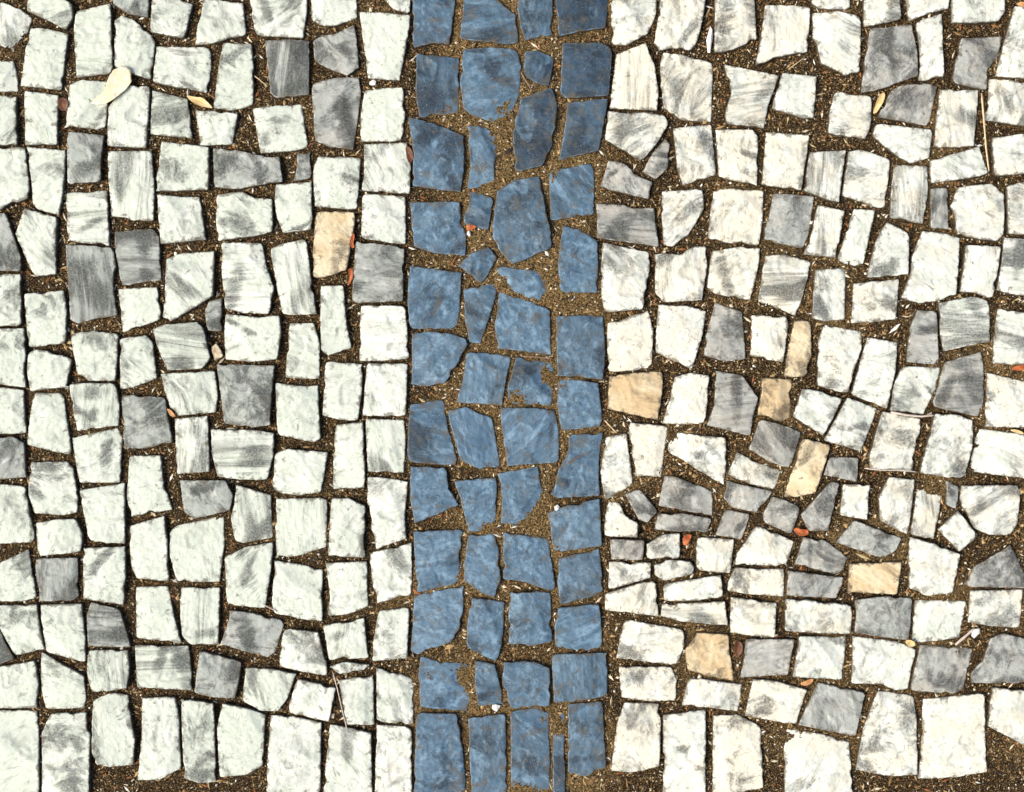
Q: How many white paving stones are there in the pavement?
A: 200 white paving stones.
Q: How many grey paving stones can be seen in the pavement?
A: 53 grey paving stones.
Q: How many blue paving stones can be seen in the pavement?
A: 52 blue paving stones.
